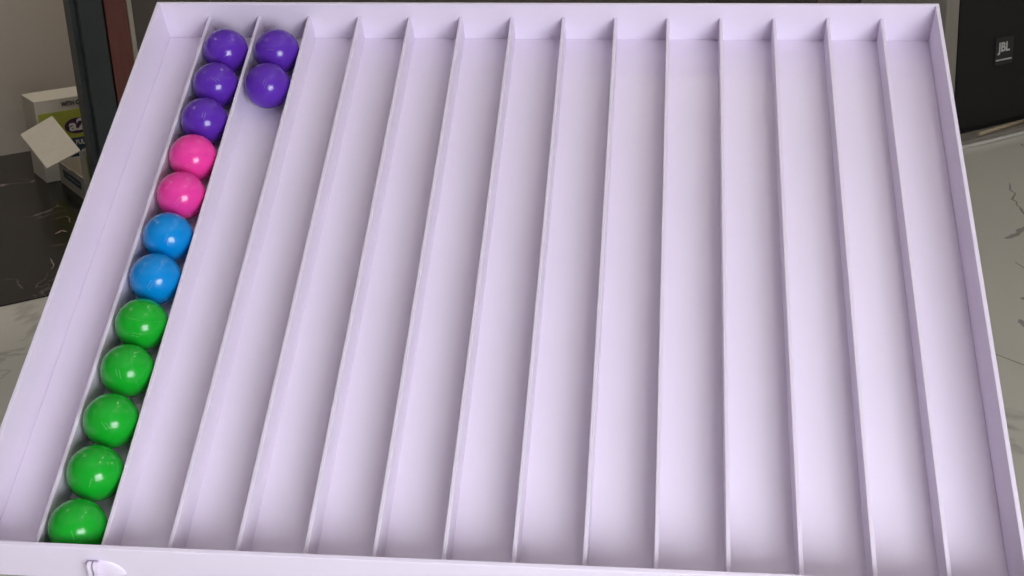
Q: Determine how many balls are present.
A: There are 14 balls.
